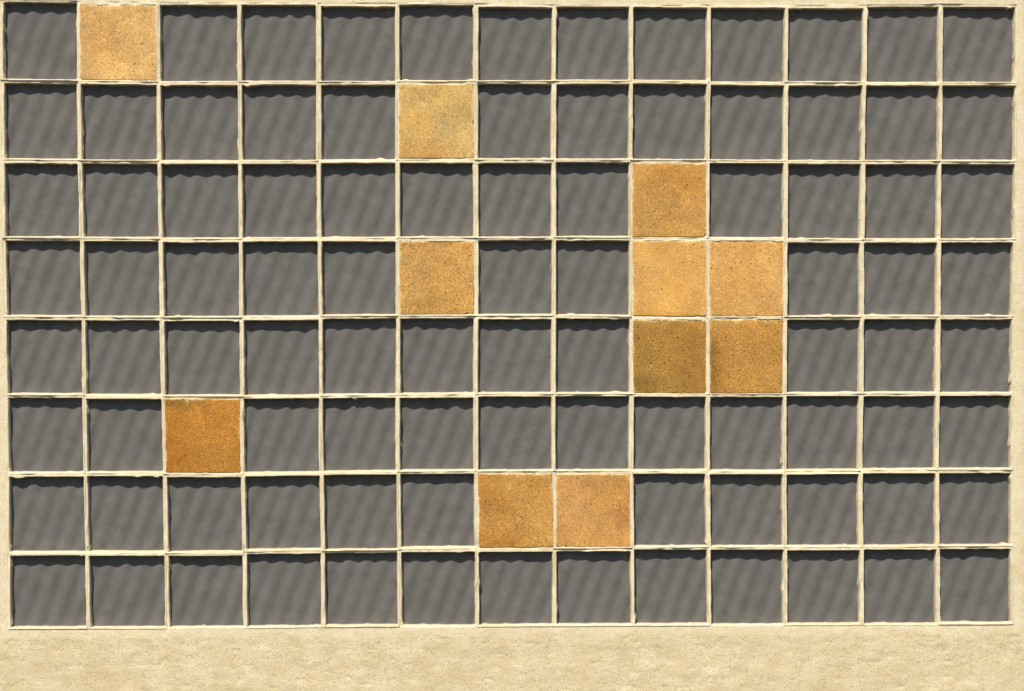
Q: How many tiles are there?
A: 11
